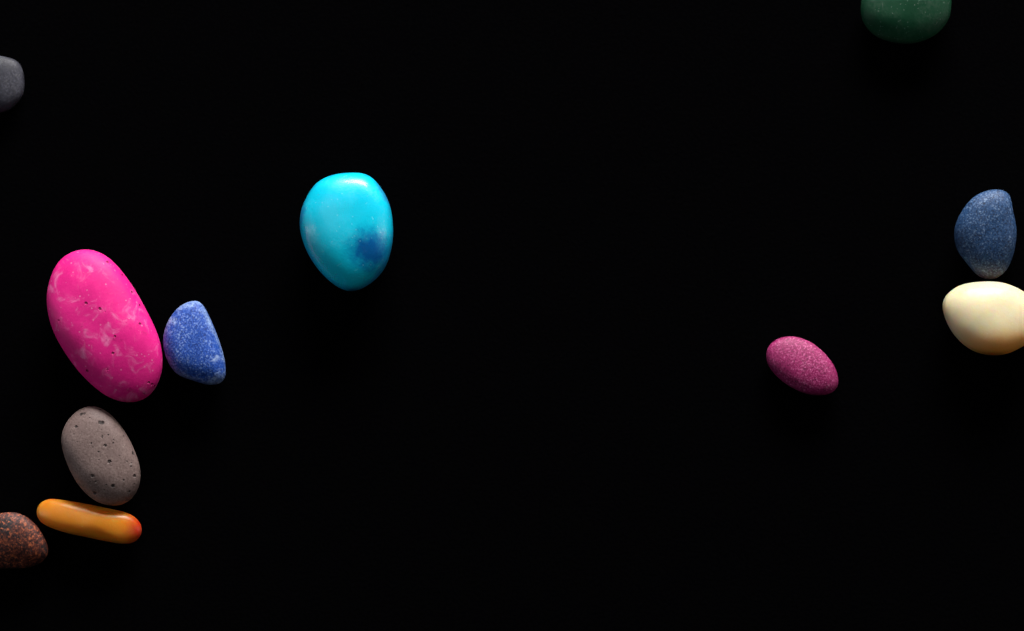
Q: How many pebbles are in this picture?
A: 11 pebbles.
